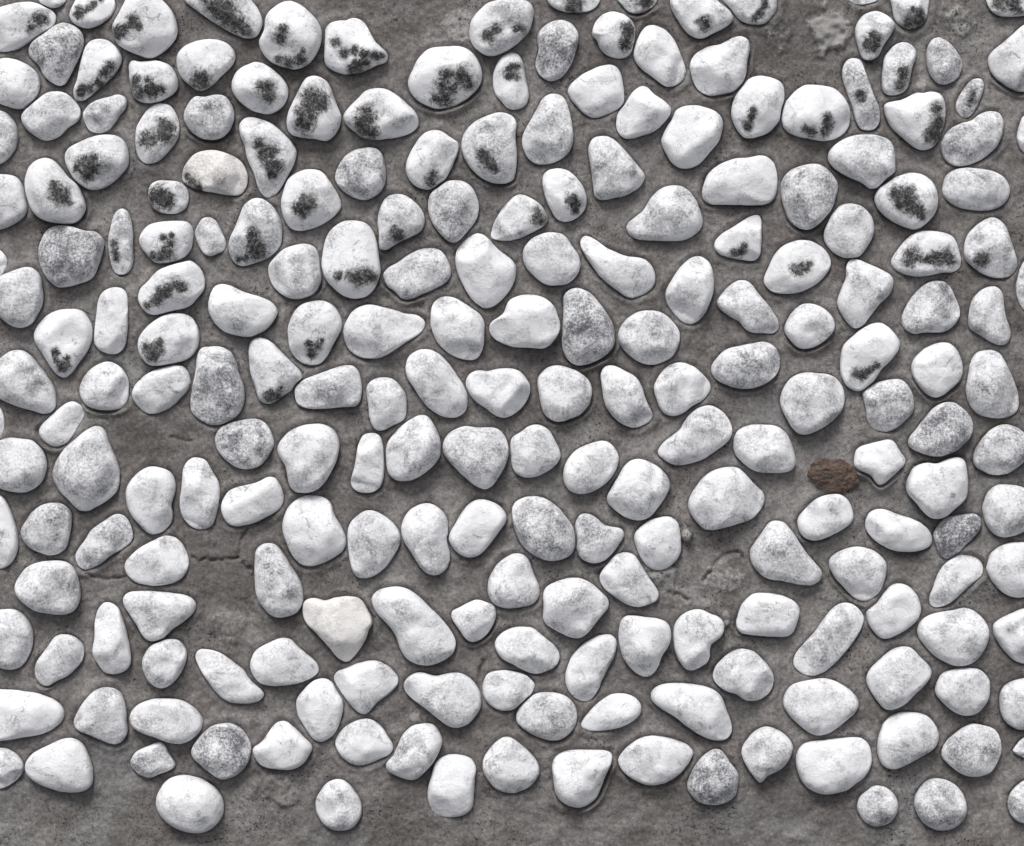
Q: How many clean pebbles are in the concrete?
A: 170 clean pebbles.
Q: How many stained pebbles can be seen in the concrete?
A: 56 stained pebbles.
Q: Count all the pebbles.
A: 226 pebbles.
